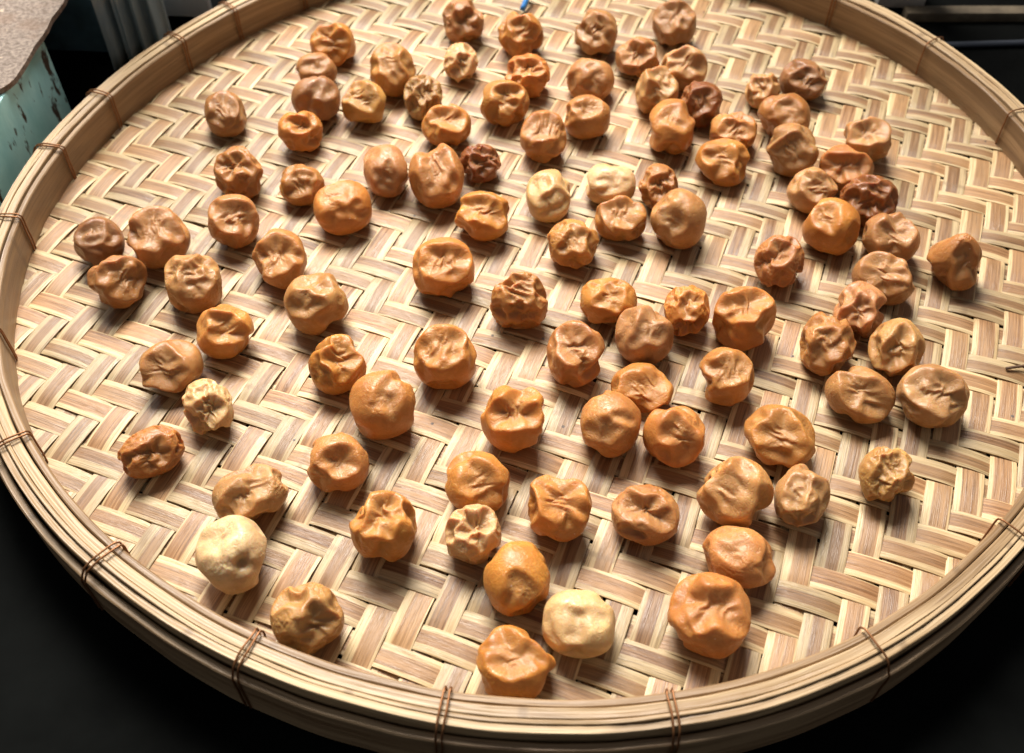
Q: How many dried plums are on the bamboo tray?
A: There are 101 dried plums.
